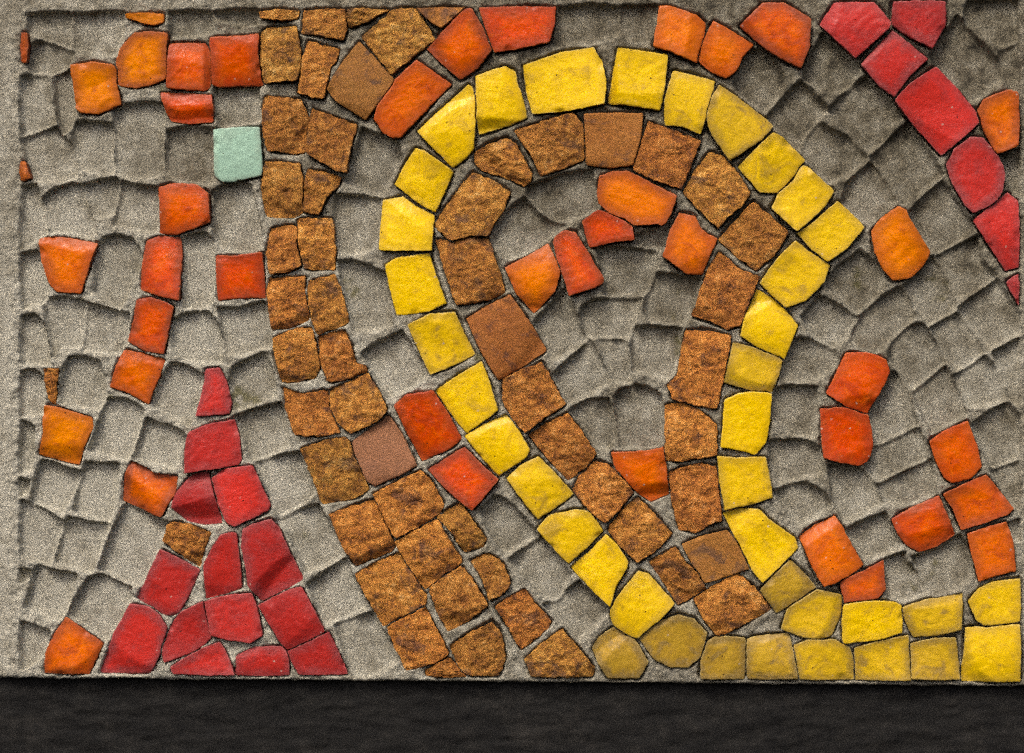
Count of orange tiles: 41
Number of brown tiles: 56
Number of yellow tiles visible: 38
